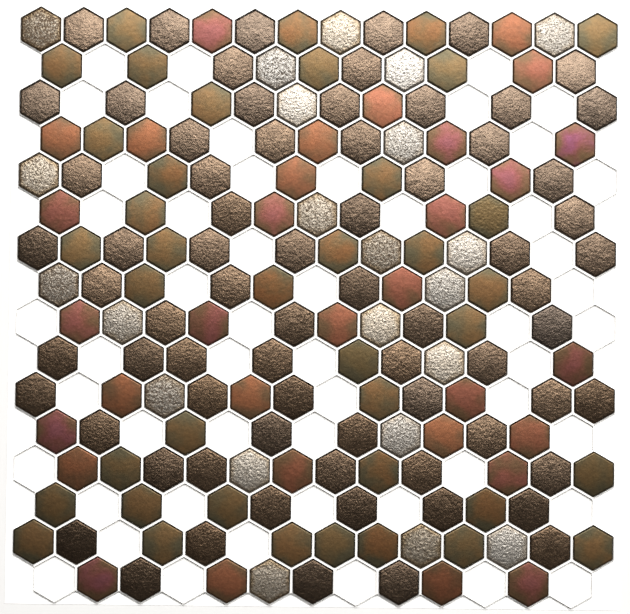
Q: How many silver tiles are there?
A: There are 22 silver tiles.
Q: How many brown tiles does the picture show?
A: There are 71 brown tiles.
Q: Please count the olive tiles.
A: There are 39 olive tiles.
